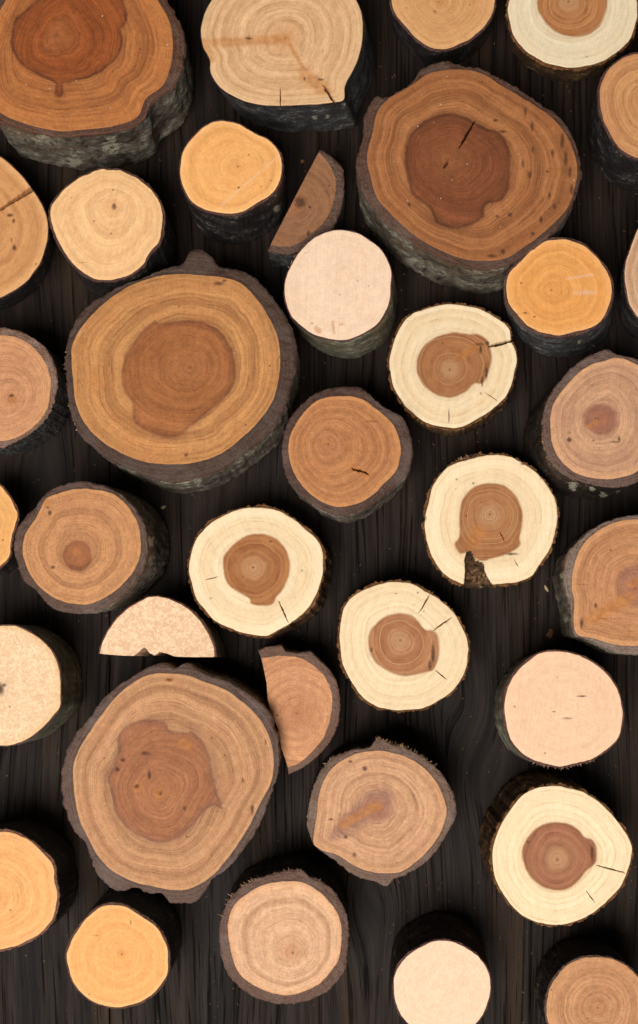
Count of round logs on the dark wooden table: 33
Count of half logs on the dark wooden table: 3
